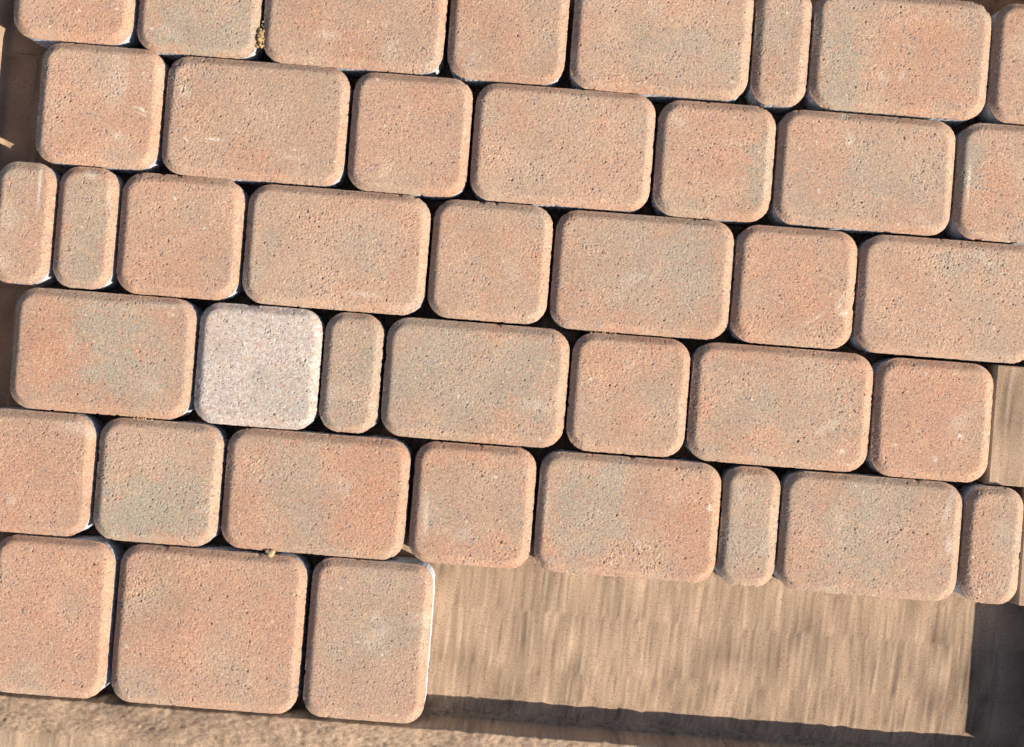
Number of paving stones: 41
